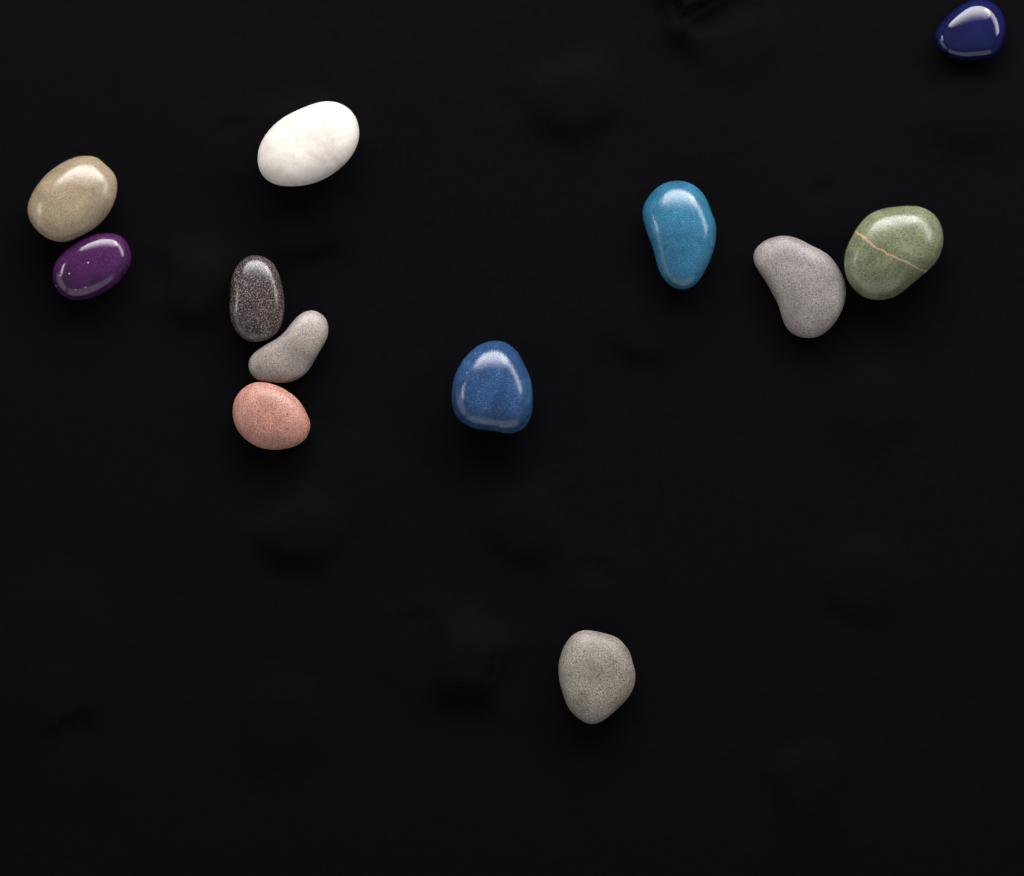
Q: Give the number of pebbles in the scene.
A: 12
